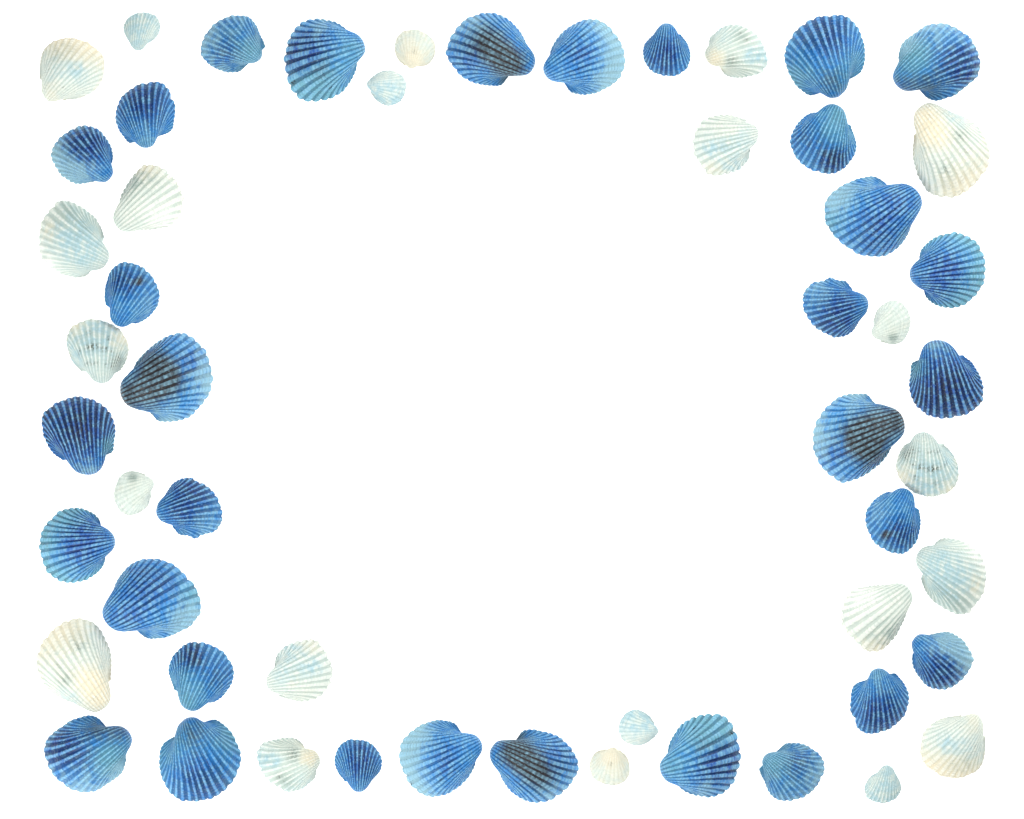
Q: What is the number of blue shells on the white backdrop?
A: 32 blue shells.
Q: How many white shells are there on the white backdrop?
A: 22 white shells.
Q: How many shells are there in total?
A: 54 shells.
